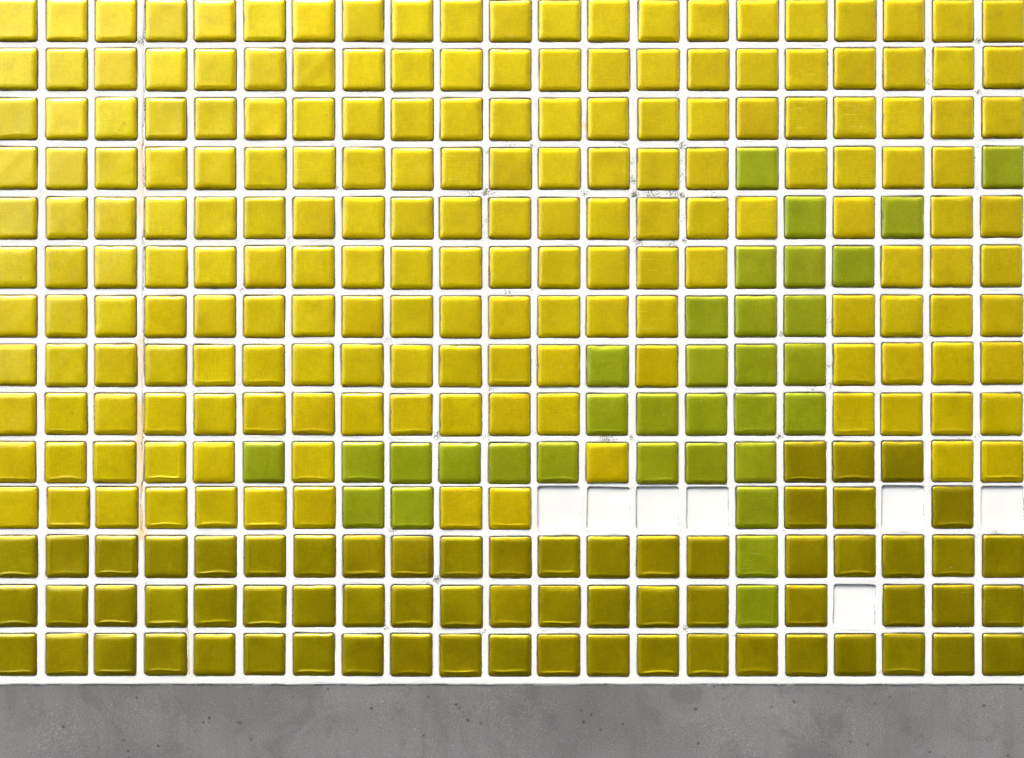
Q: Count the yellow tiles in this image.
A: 188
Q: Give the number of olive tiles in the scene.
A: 66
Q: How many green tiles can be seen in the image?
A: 33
